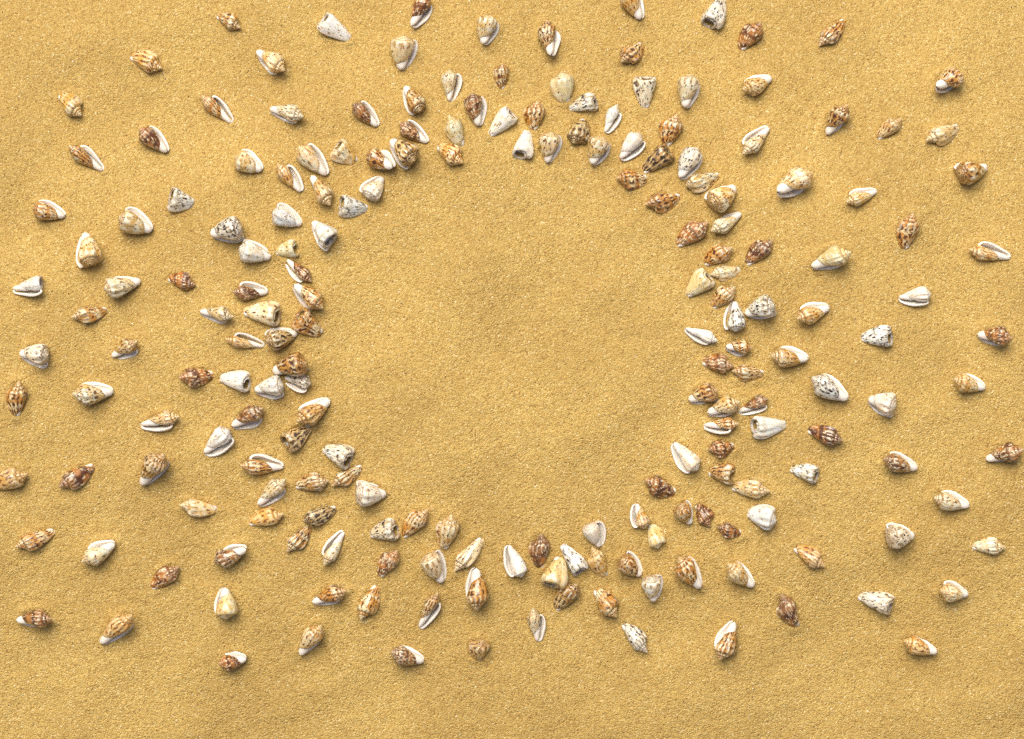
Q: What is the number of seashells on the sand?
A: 200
